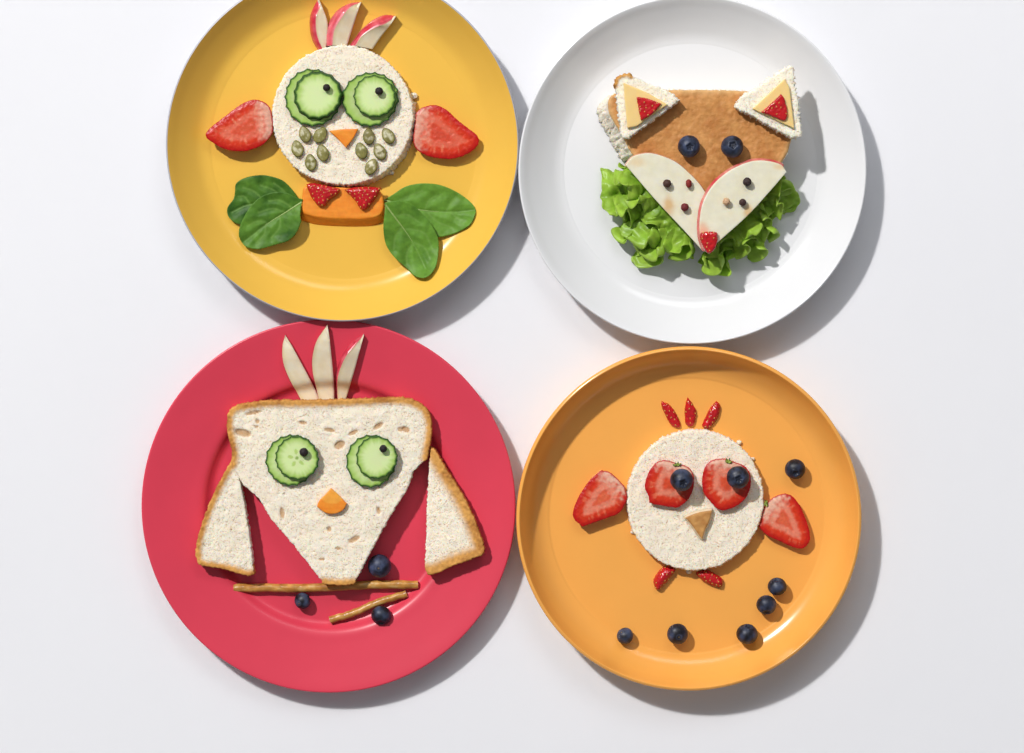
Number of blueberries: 13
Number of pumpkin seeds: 10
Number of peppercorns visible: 10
